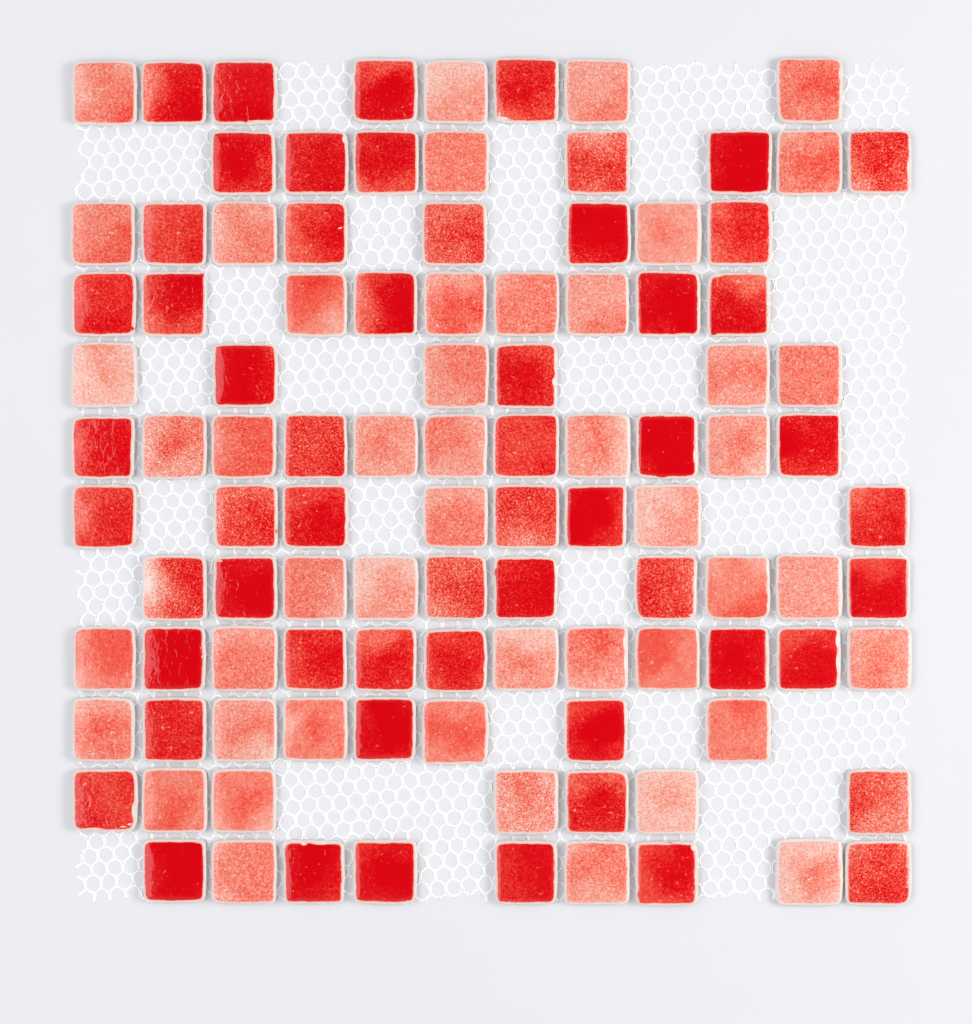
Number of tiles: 104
